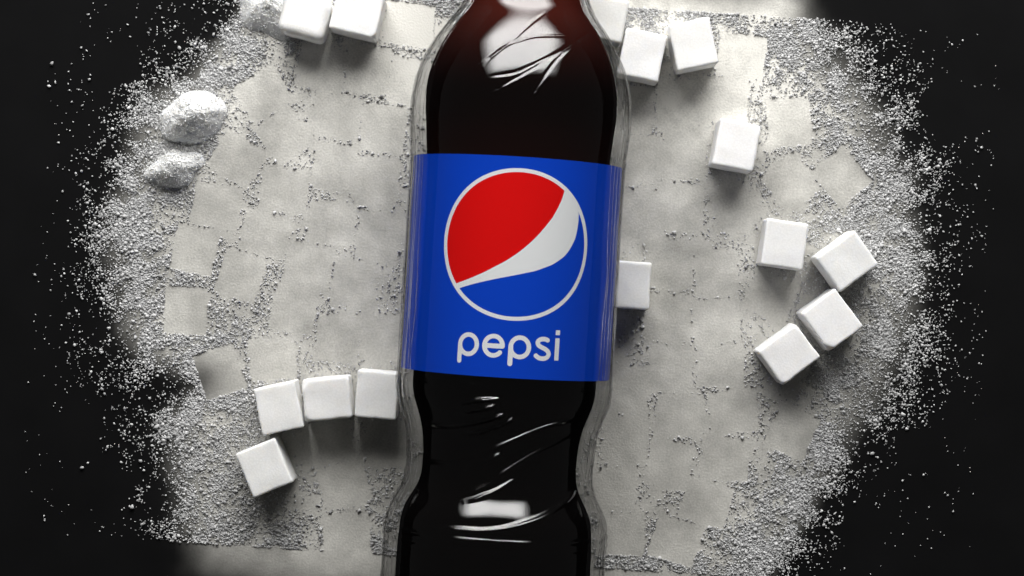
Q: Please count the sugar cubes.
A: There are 15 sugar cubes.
